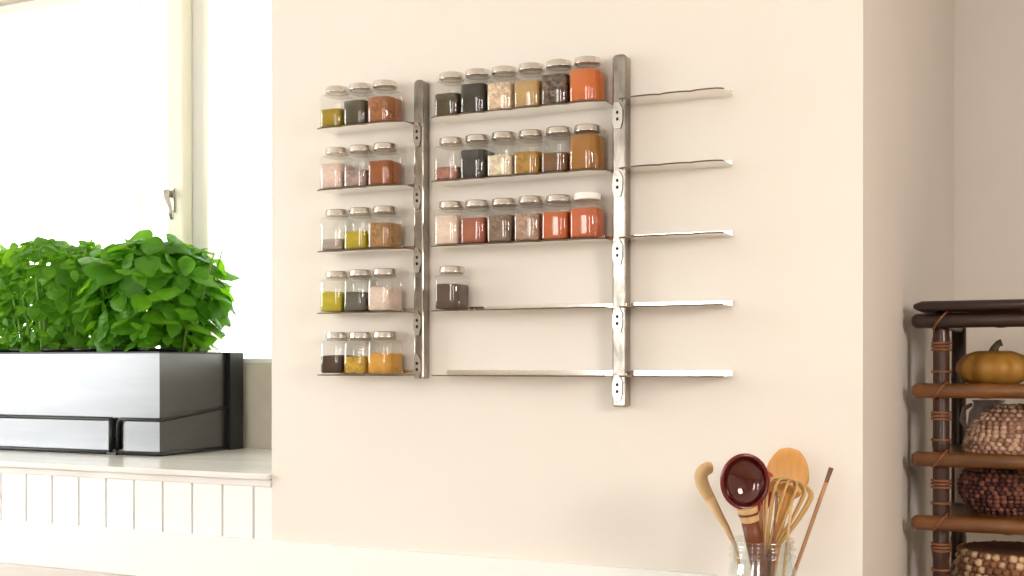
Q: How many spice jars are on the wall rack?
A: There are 34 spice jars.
